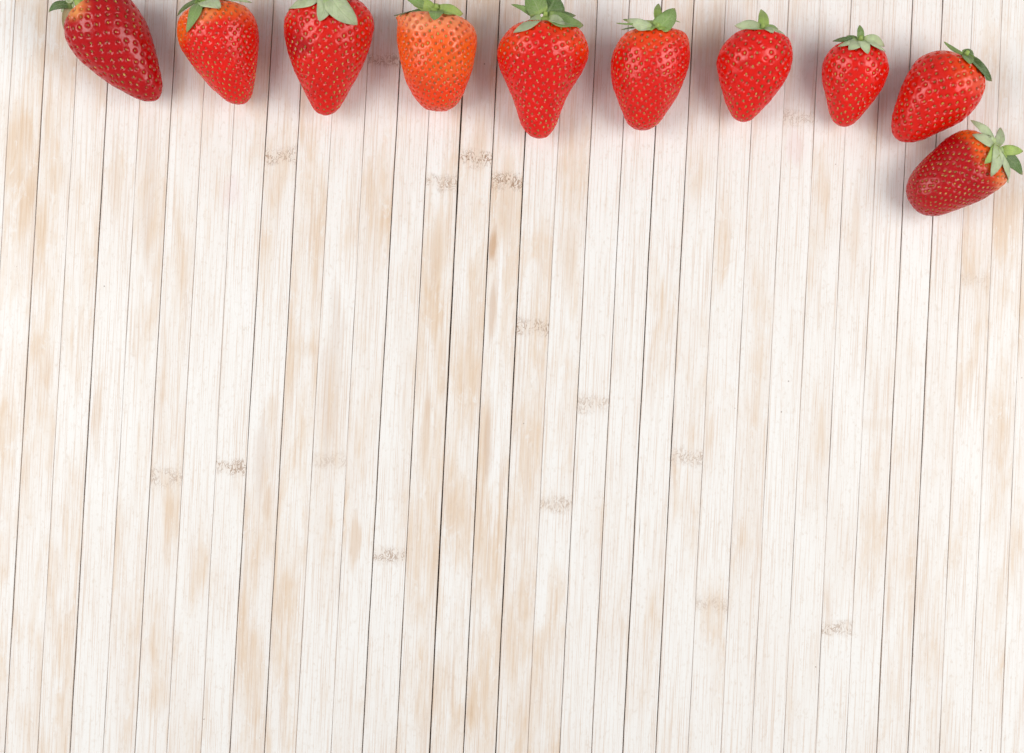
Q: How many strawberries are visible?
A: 10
